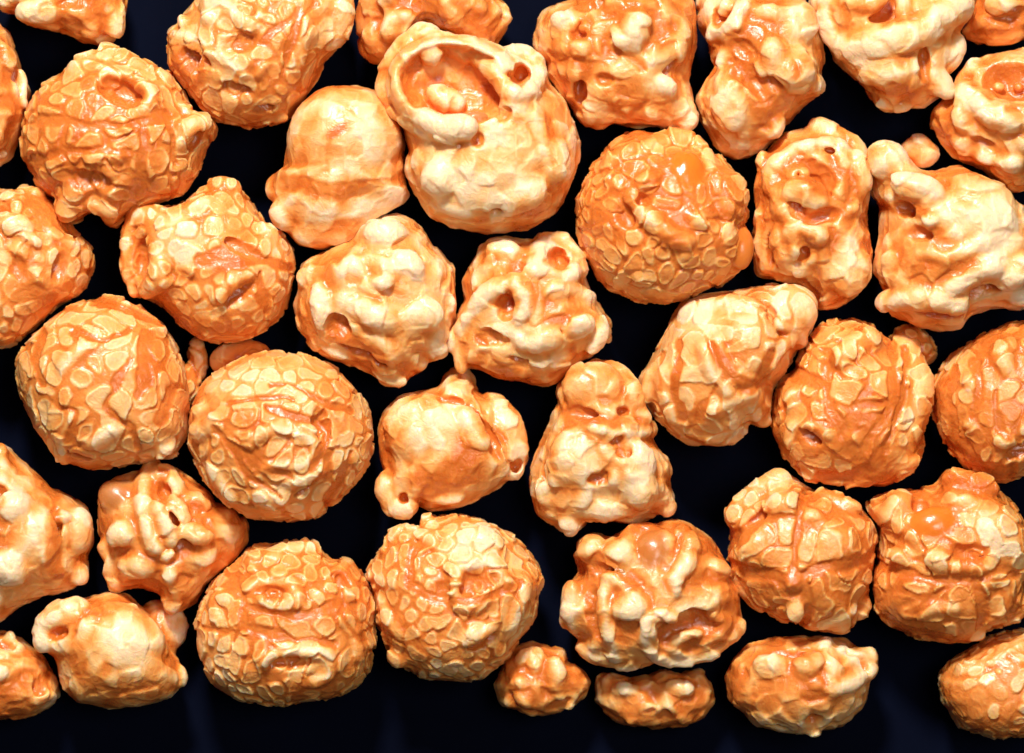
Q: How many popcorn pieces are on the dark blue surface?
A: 39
